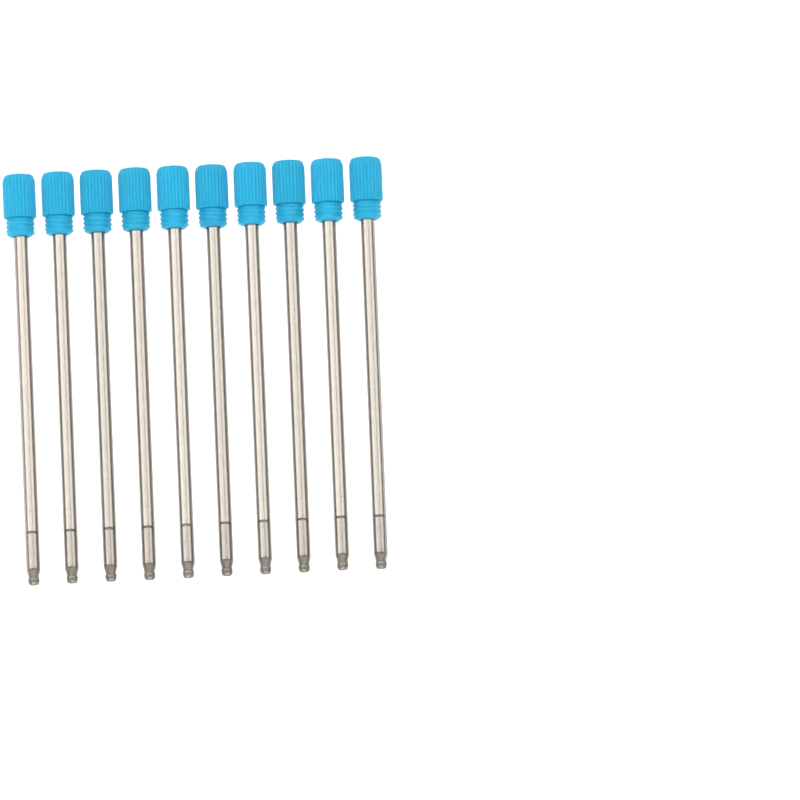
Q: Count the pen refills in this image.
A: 10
